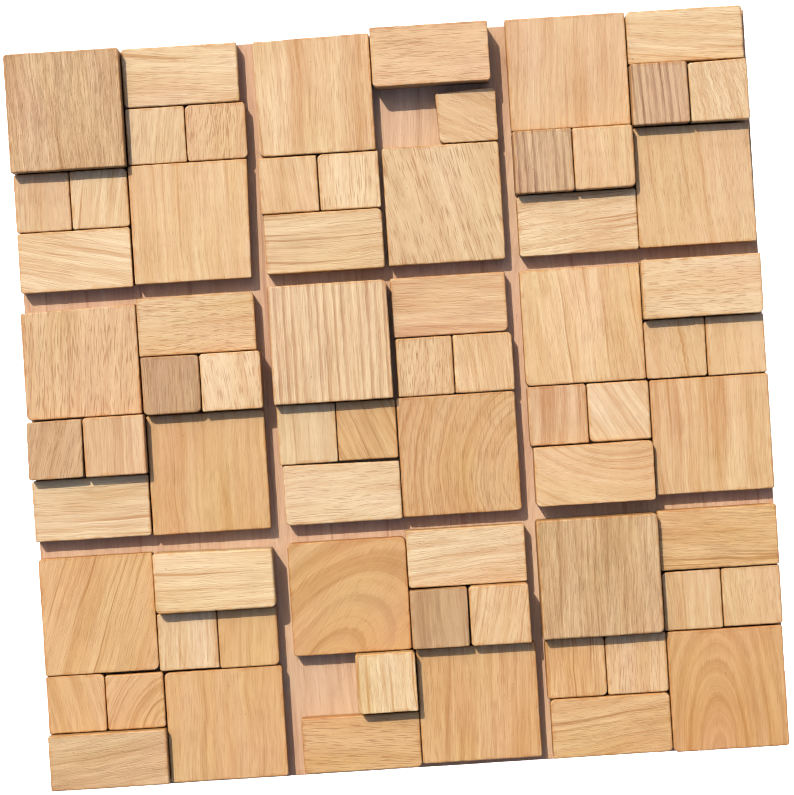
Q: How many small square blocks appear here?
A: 34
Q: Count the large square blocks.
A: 18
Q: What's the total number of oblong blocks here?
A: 18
